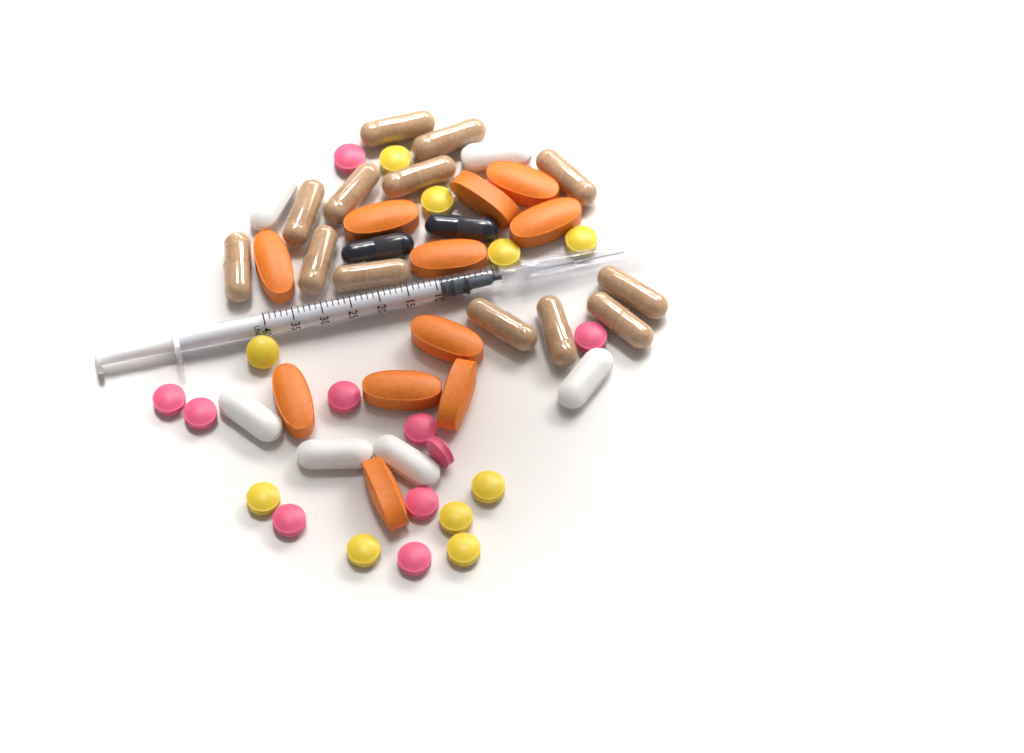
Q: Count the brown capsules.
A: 13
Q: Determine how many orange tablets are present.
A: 11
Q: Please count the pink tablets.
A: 10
